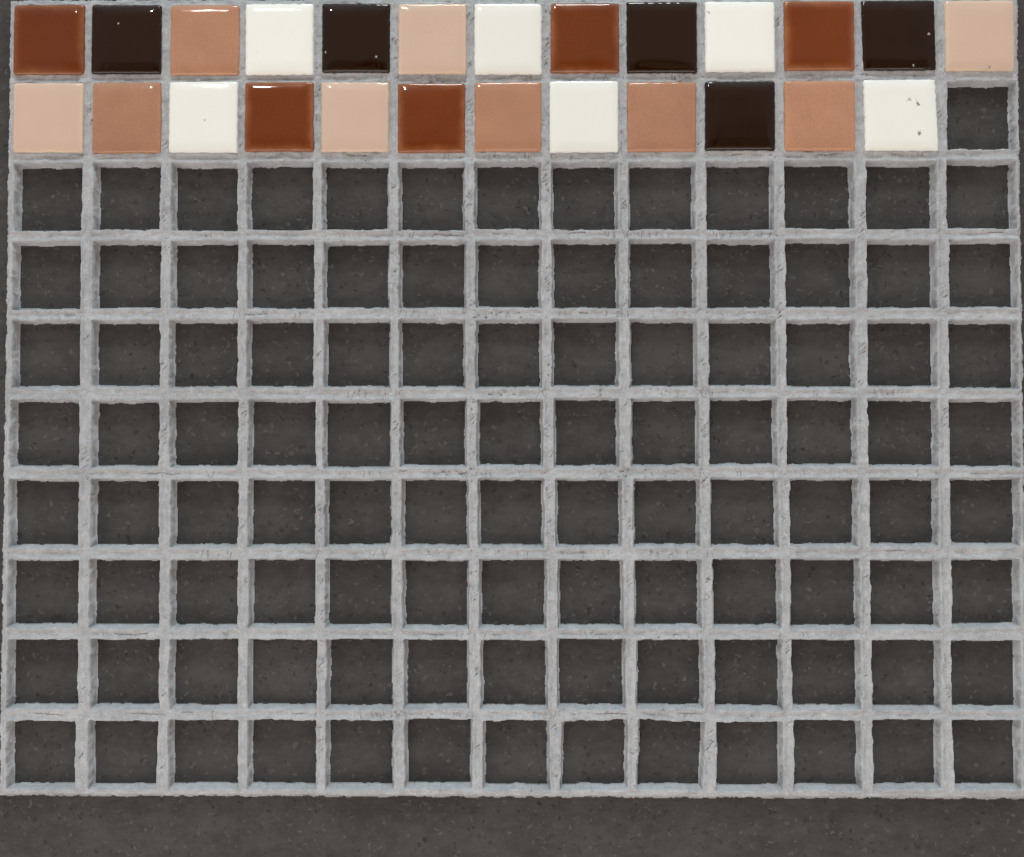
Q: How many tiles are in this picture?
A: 25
